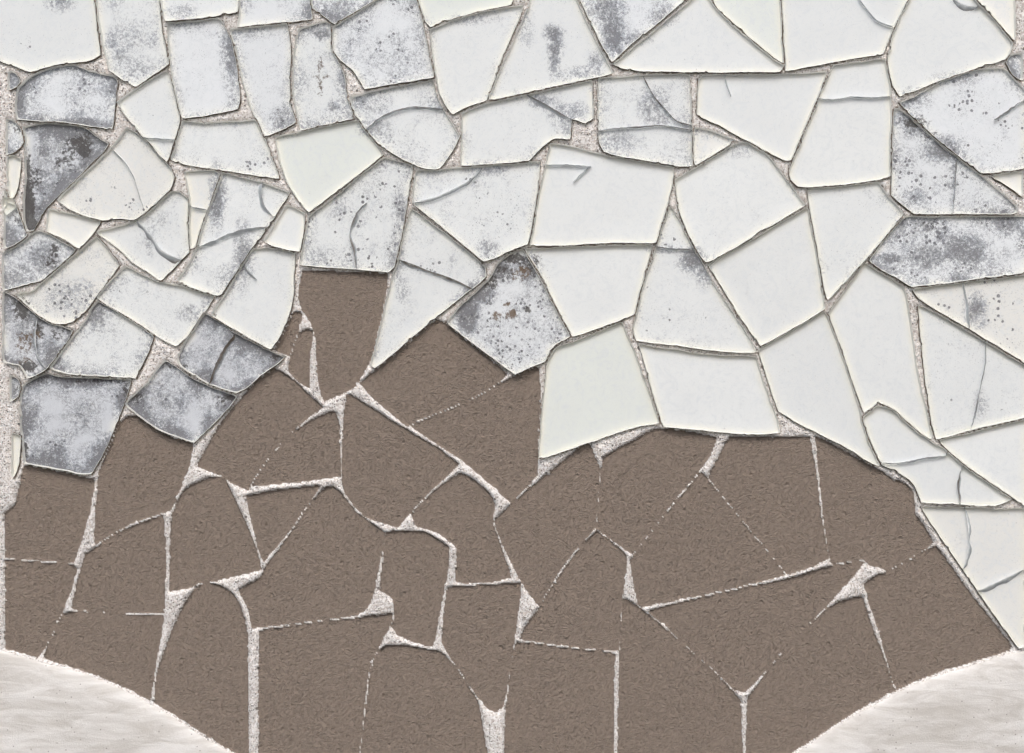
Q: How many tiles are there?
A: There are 74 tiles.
